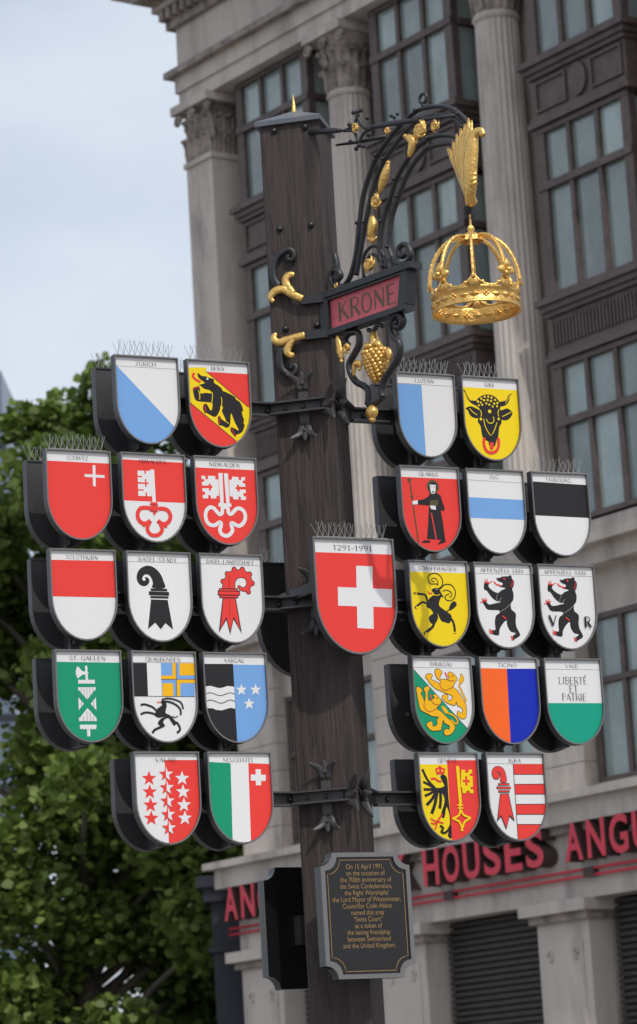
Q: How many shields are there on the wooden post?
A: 27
